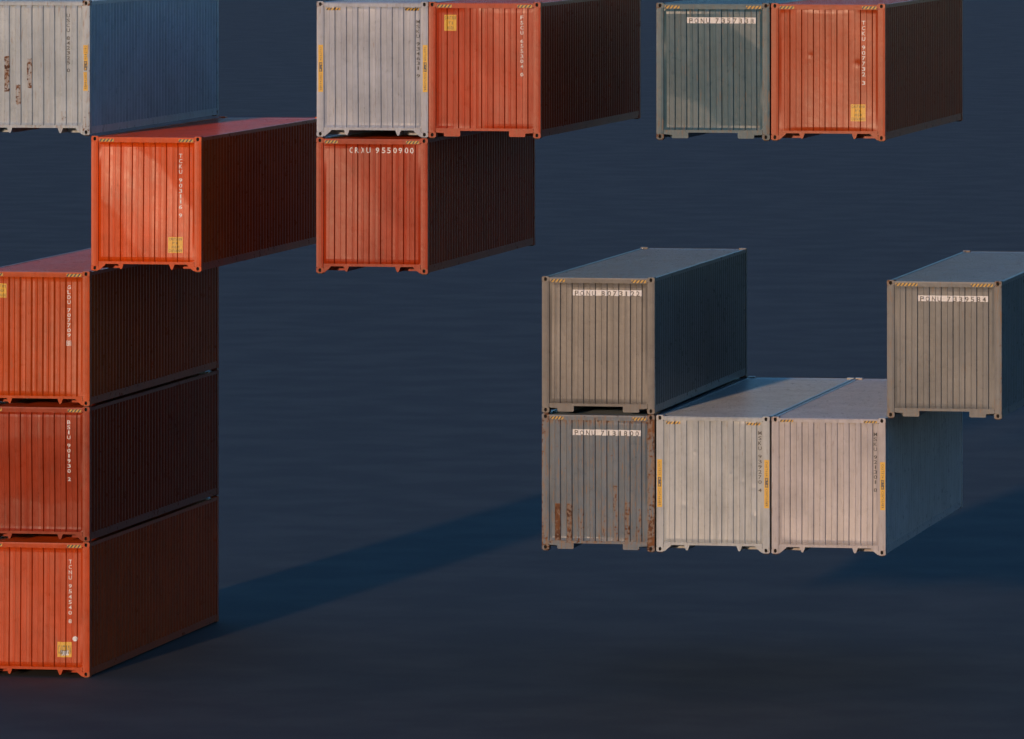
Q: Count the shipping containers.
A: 15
